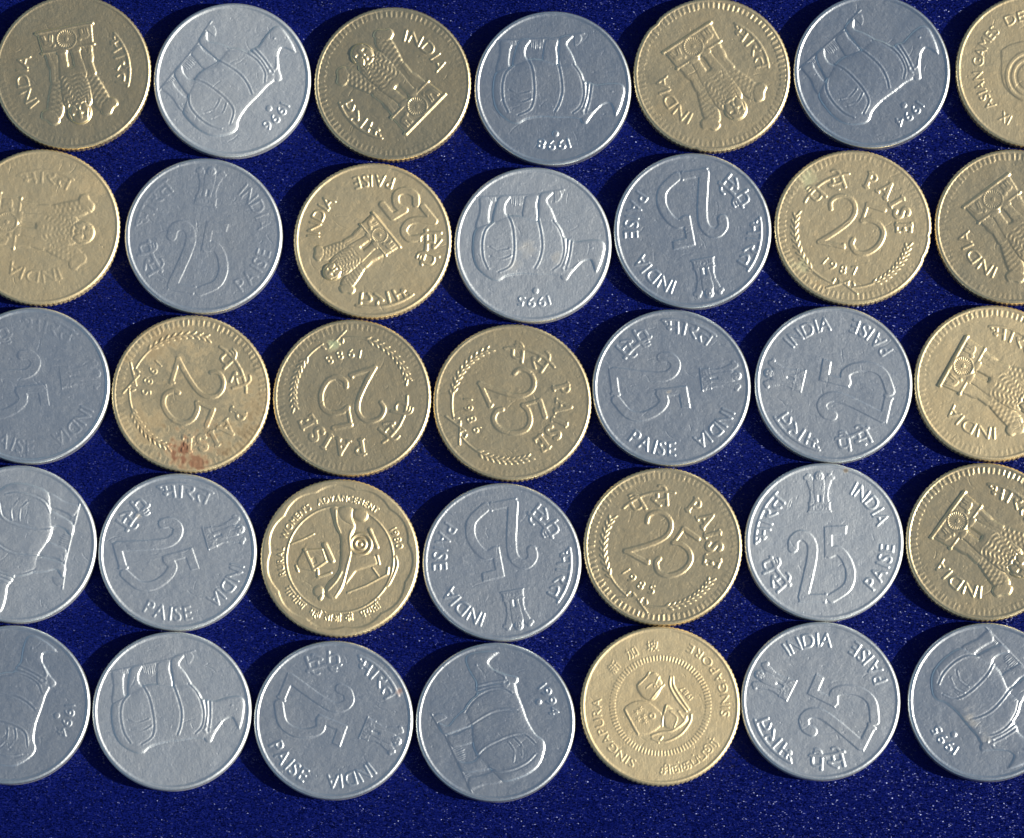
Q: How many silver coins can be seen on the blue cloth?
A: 19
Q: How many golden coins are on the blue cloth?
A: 16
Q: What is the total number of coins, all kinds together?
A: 35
